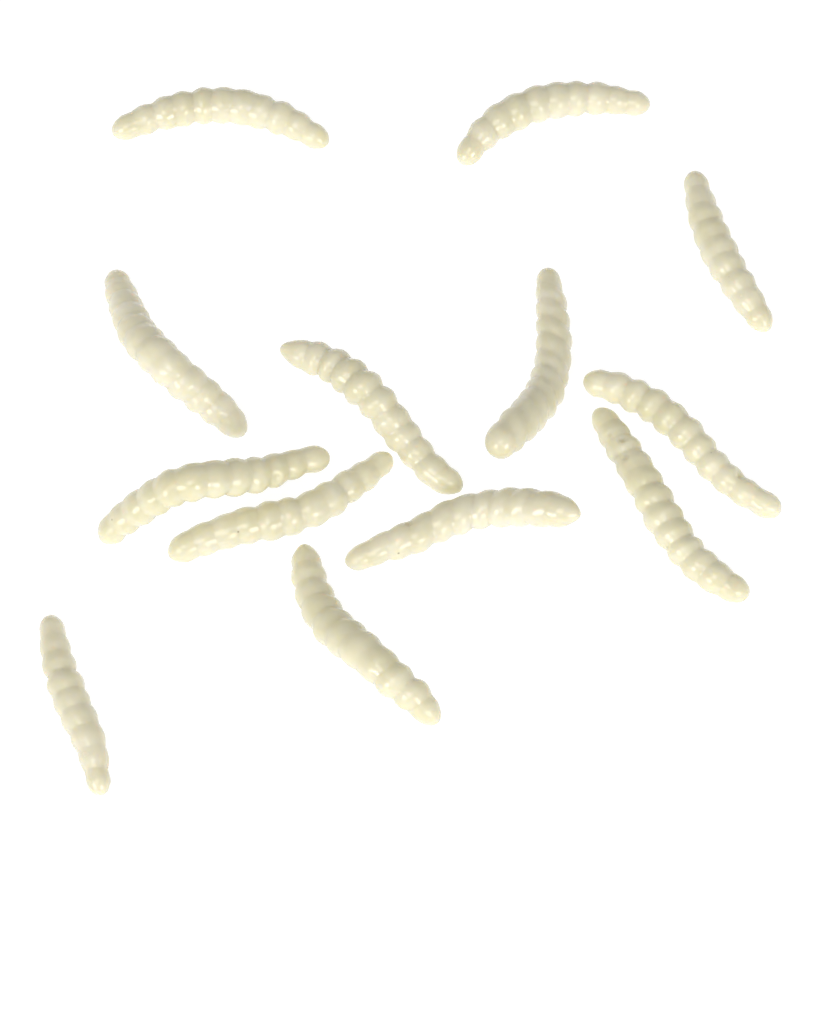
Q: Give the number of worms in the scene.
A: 13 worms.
